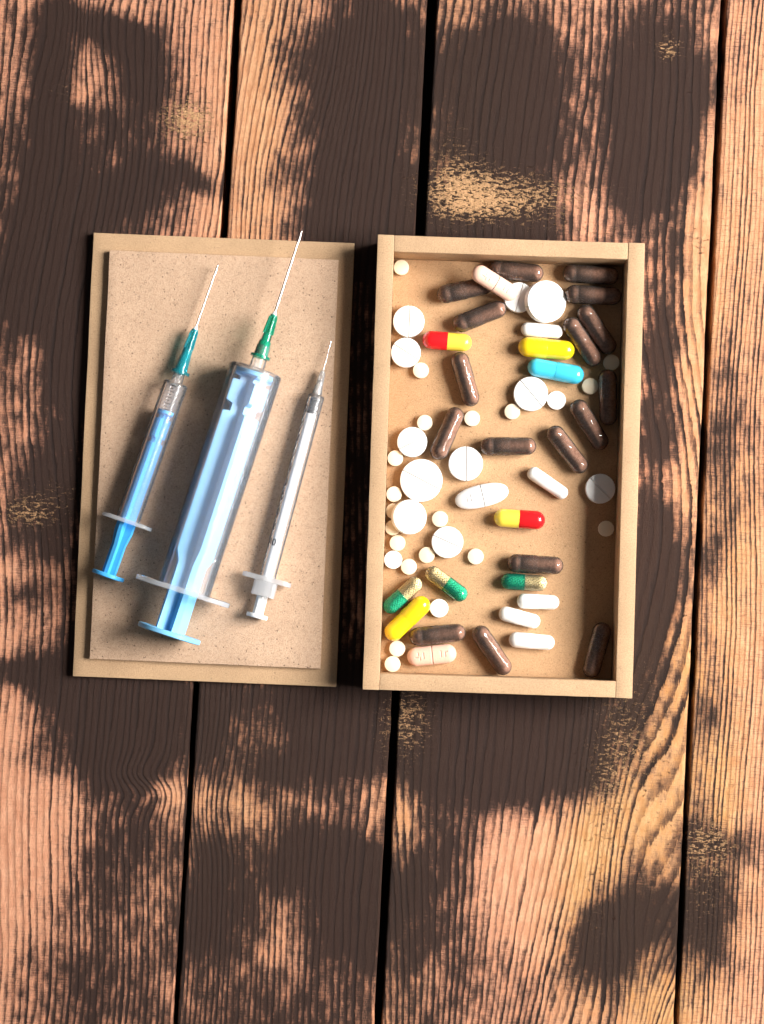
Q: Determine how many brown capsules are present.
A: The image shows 17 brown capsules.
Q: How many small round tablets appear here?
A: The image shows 22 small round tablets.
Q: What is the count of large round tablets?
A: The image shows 11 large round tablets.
